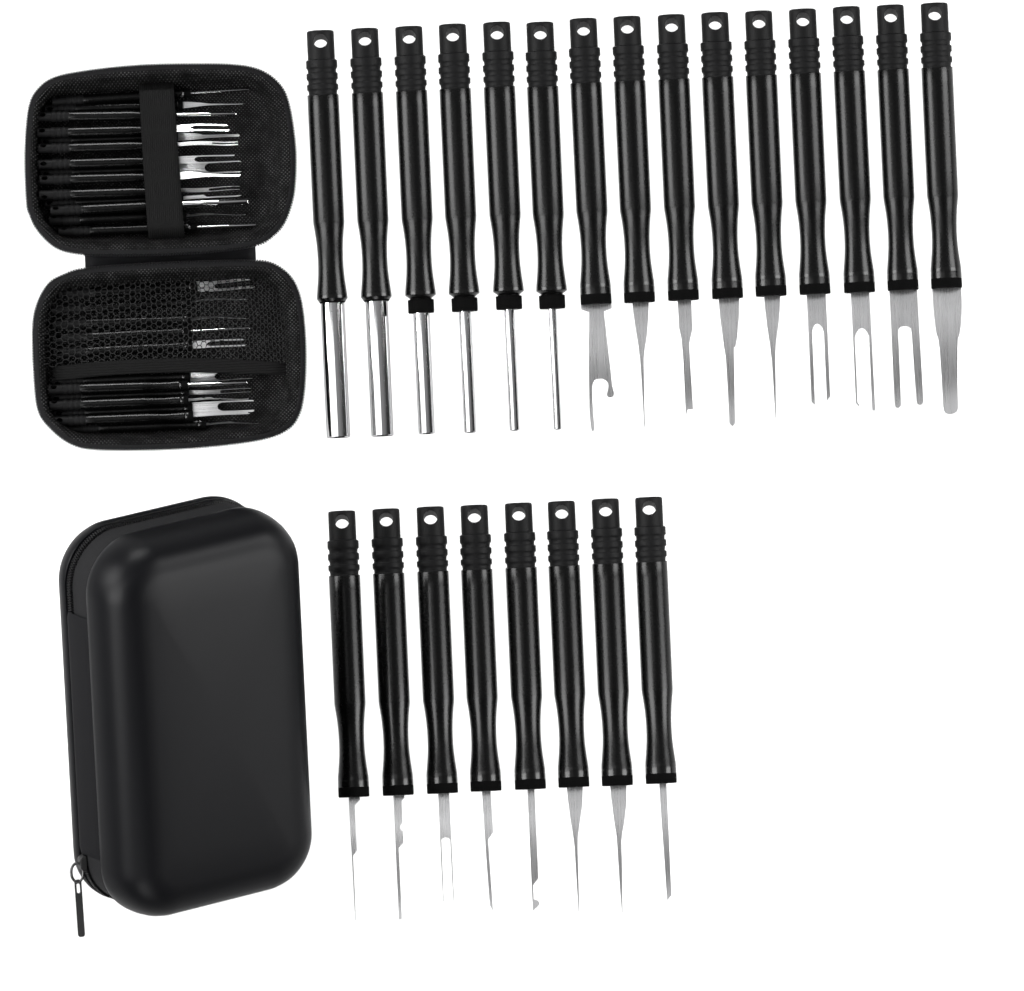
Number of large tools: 23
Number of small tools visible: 26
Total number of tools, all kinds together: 49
